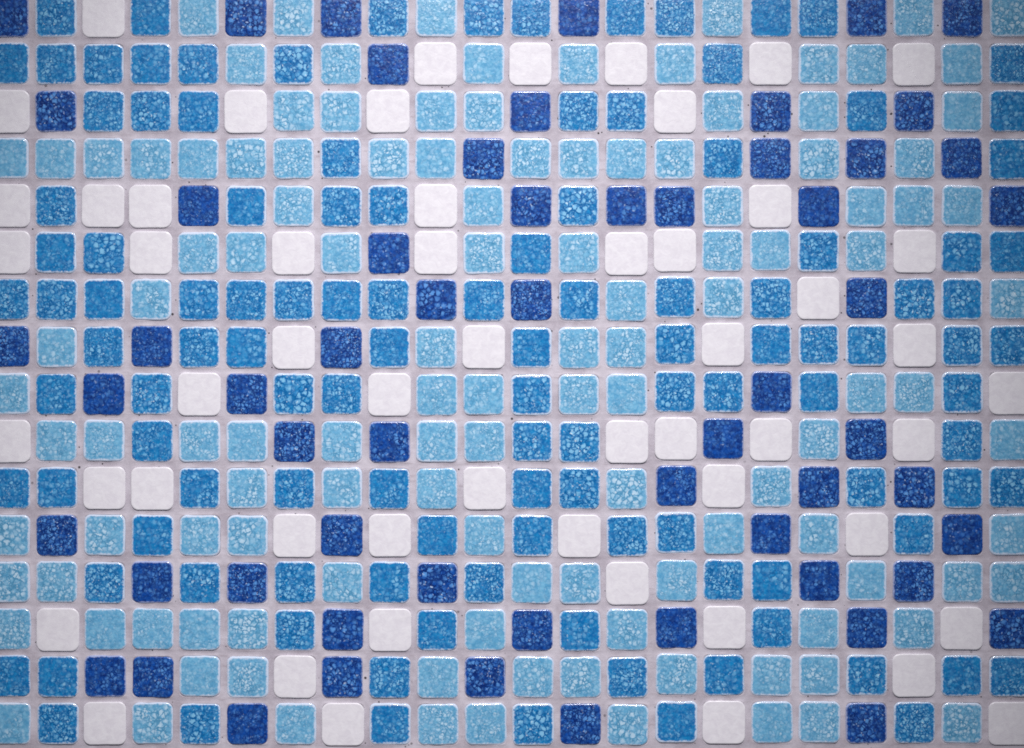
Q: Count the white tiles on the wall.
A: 54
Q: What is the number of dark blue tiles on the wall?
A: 59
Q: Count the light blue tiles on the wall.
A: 122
